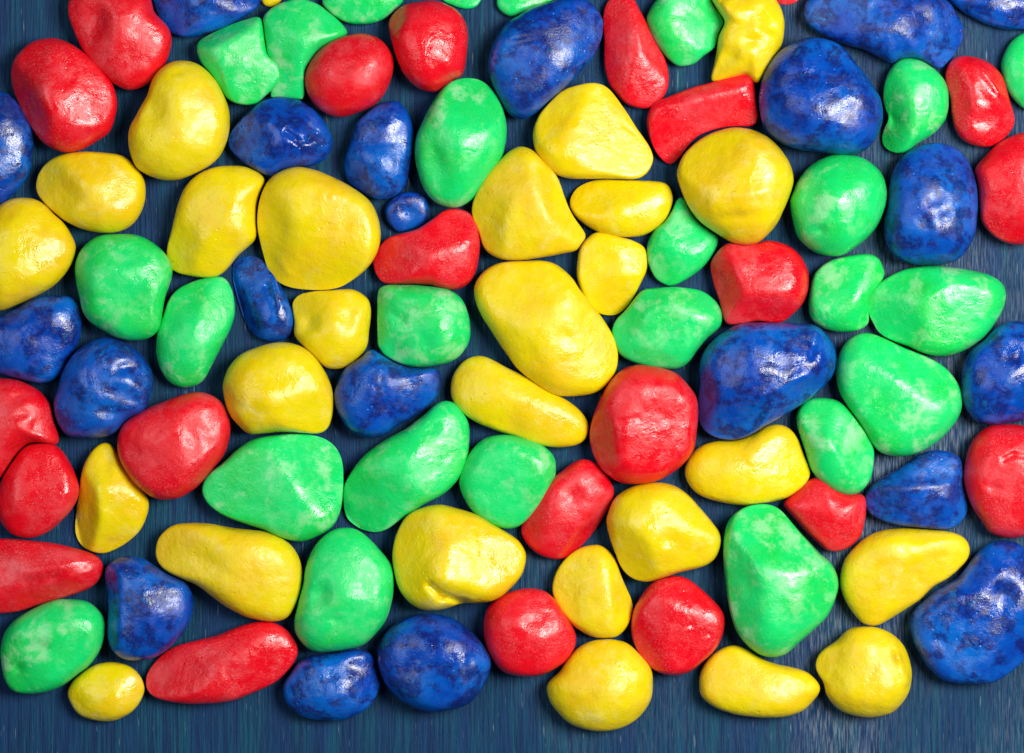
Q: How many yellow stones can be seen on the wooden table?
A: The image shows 27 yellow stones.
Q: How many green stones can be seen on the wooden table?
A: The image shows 25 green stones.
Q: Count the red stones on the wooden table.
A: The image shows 22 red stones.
